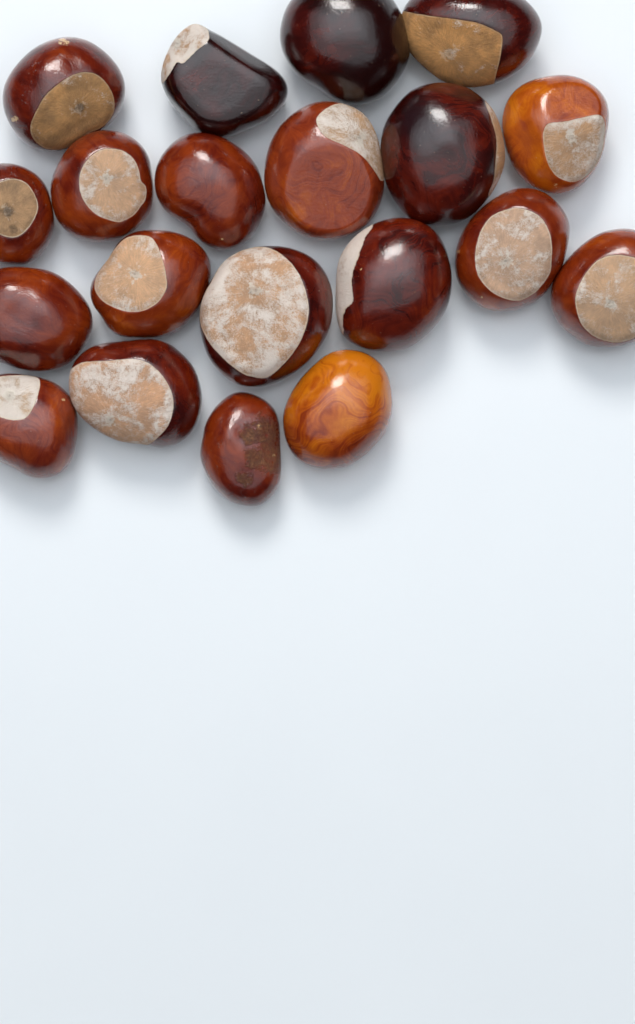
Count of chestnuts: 20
